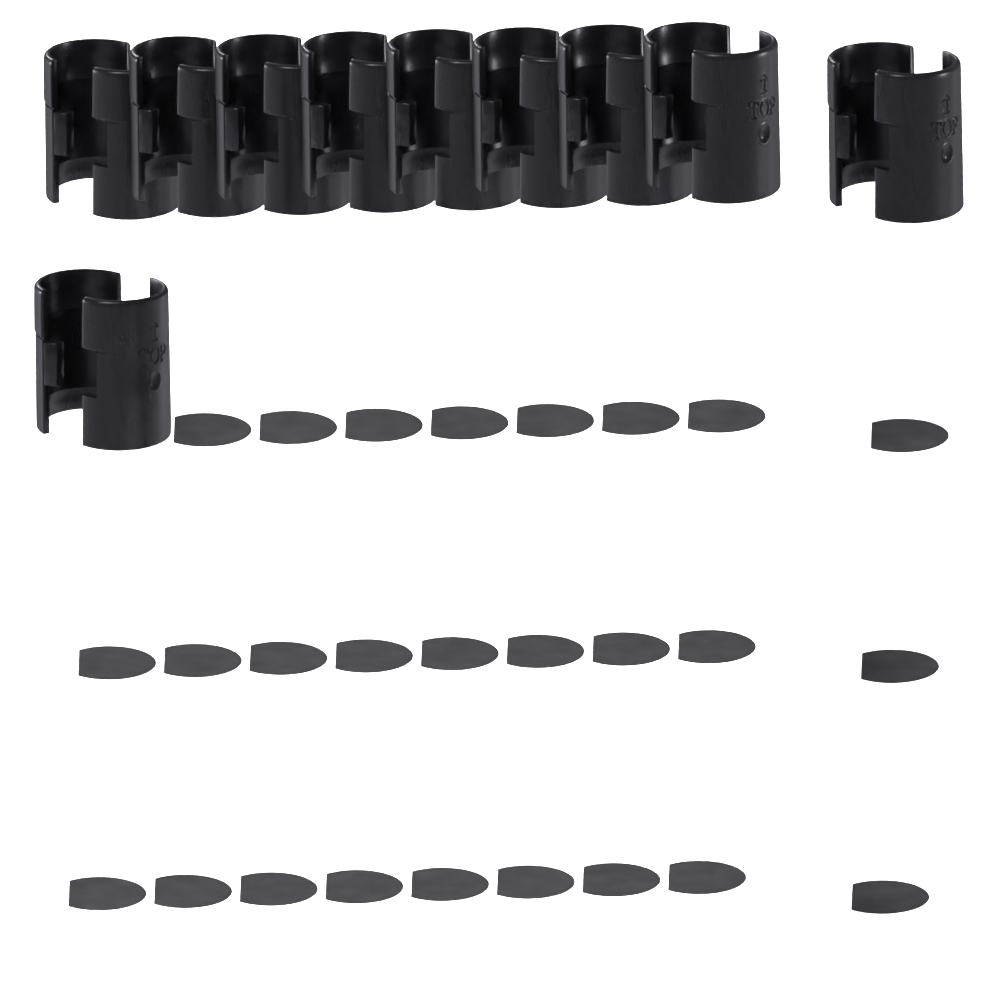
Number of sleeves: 10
